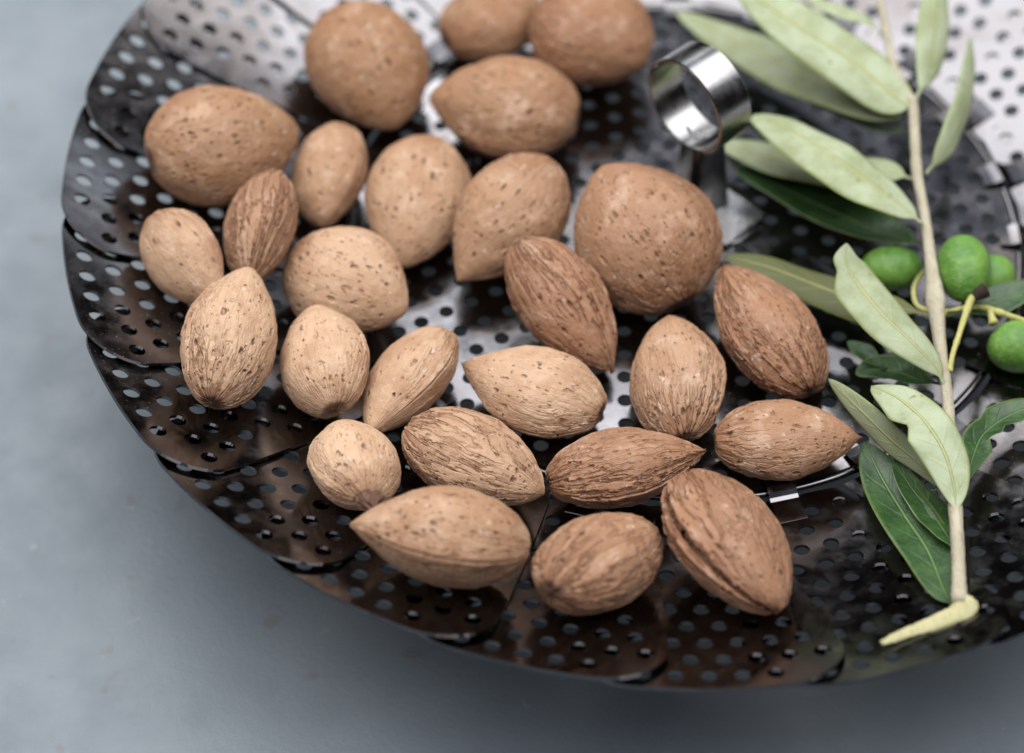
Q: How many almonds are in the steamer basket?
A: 26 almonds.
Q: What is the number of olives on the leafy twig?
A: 4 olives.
